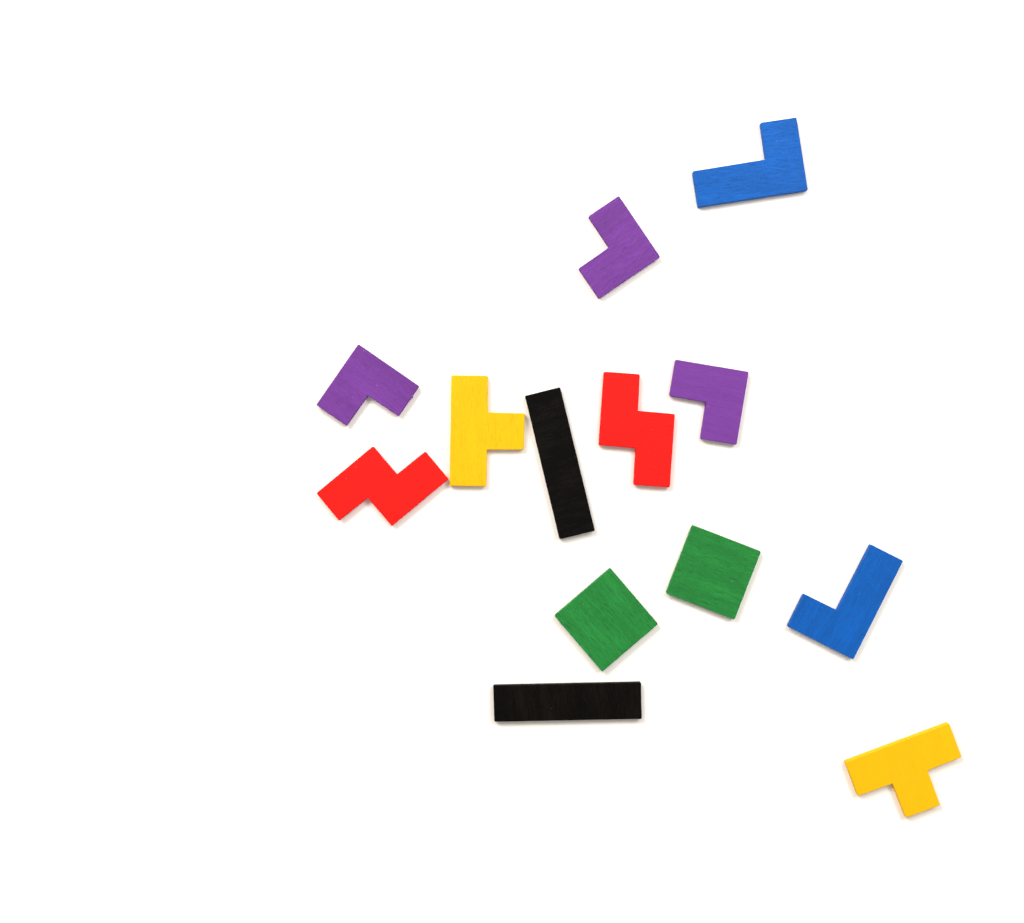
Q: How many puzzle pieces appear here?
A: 13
